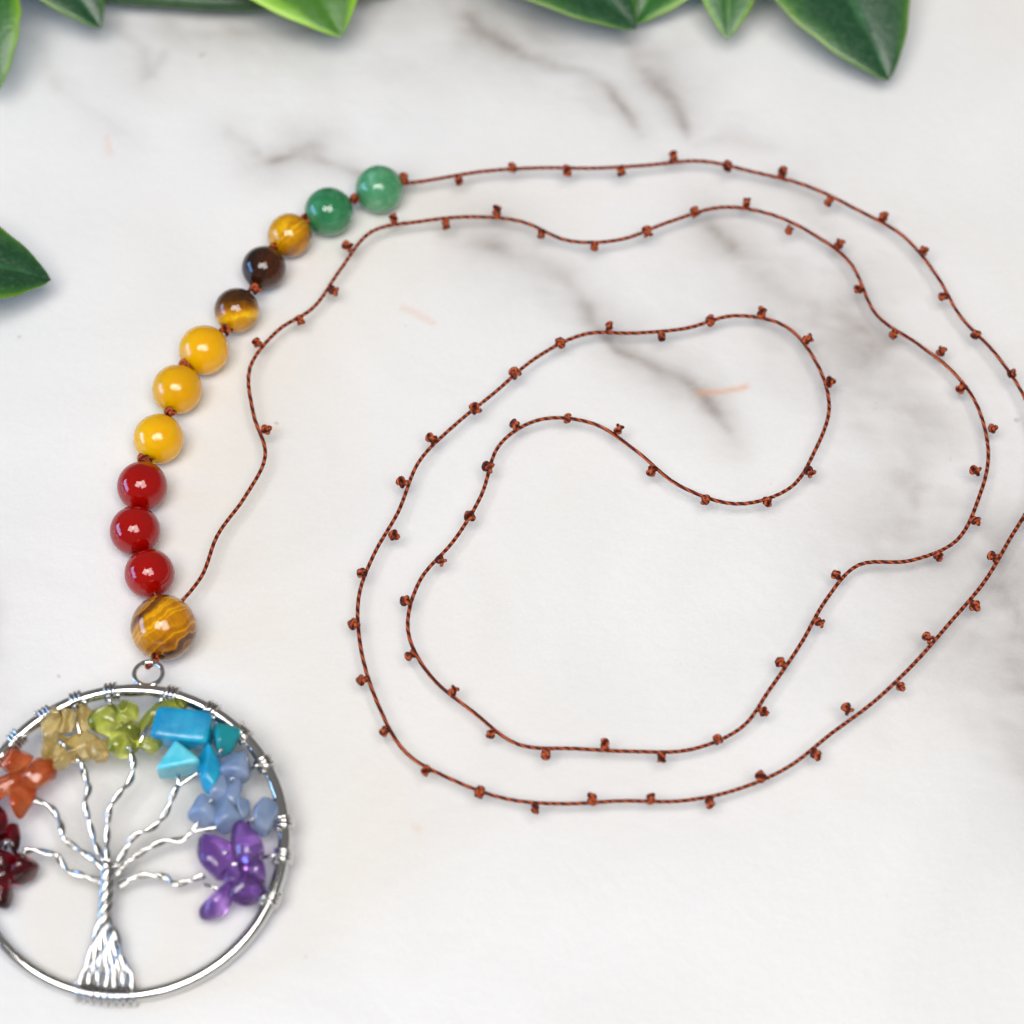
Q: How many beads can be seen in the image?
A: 12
